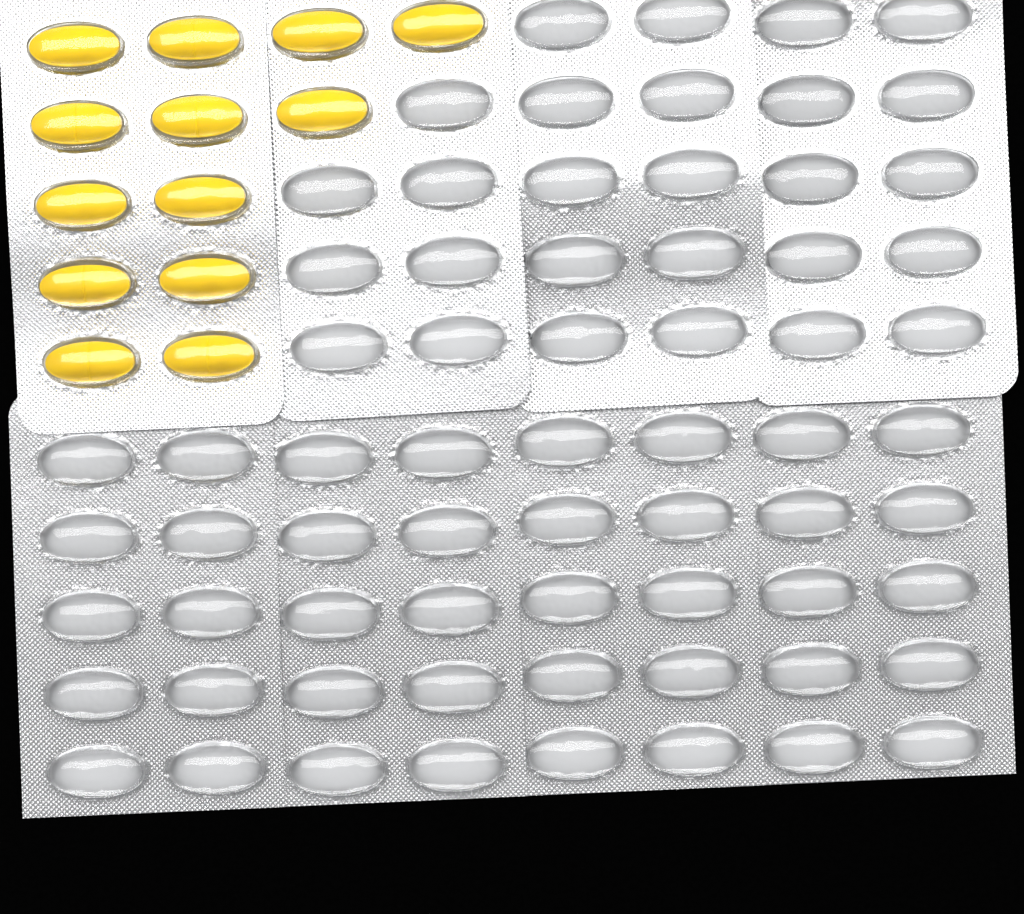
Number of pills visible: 13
